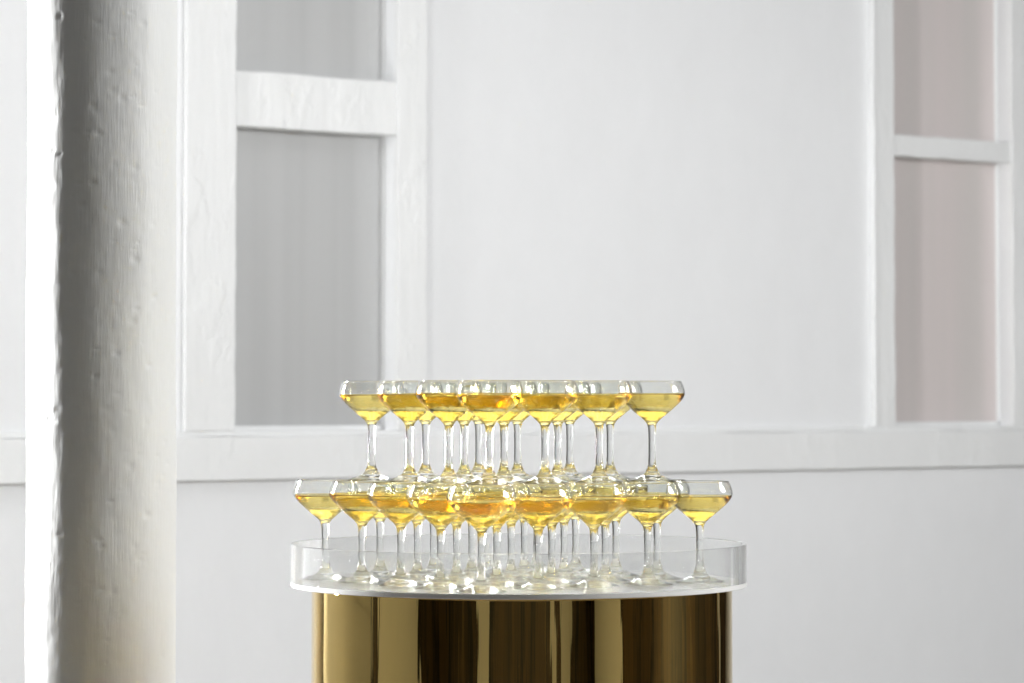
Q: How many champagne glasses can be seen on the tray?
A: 40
